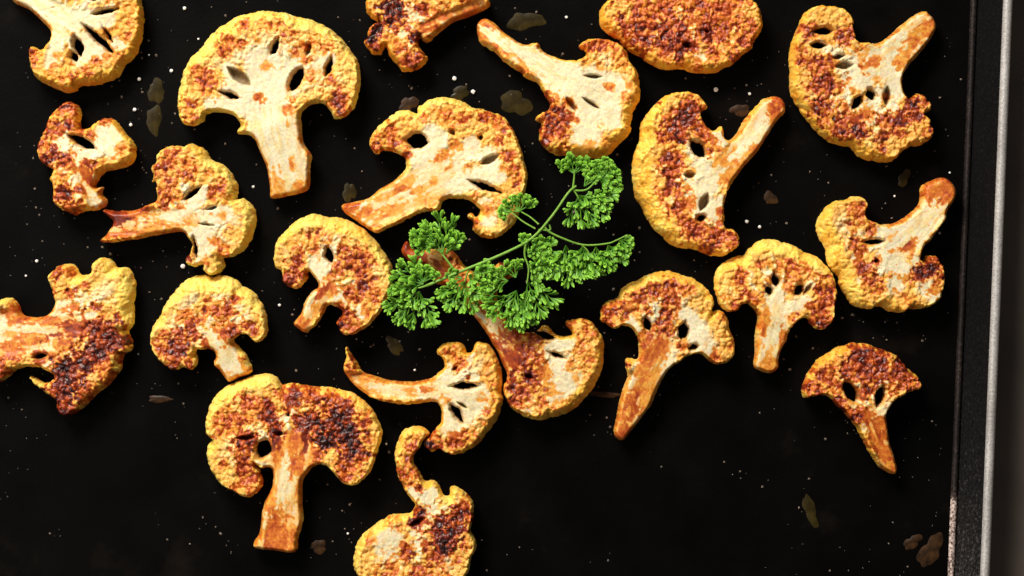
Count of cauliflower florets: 21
